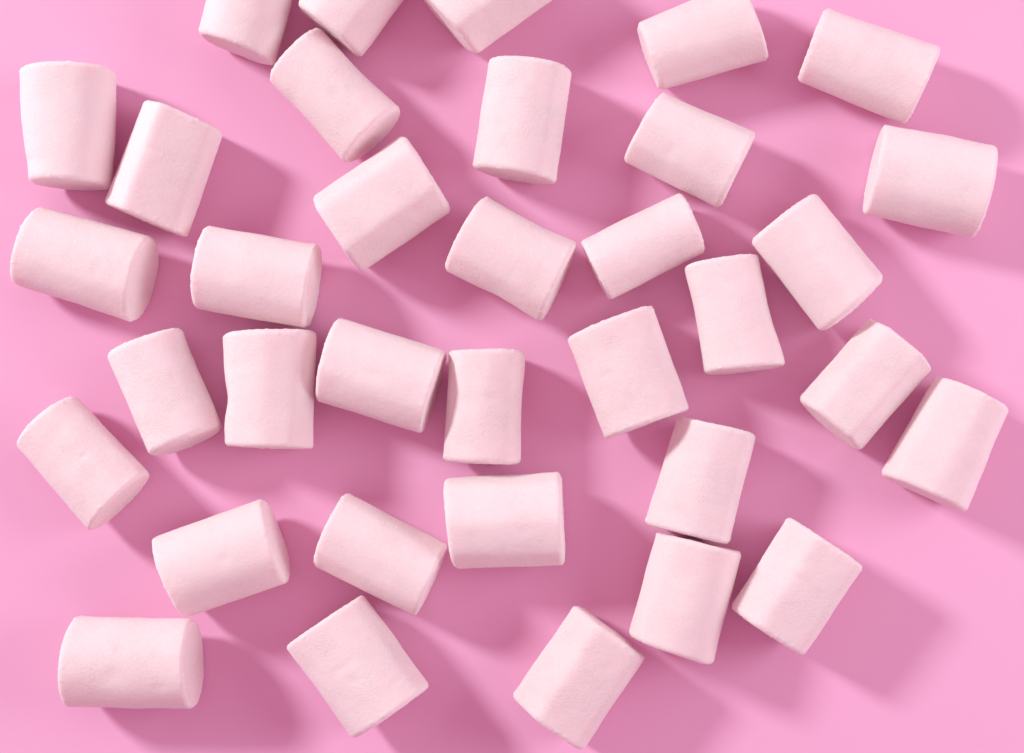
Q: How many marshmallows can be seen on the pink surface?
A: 35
